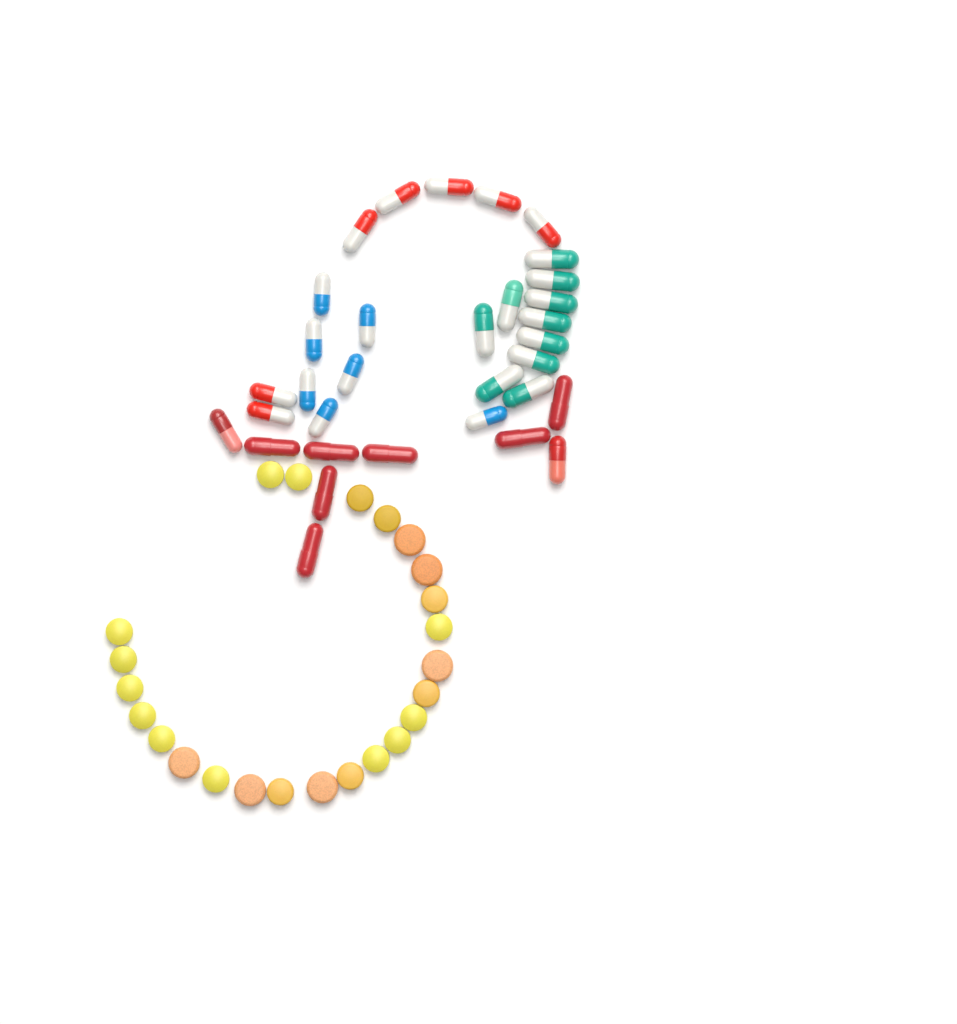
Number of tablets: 24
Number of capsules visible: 33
